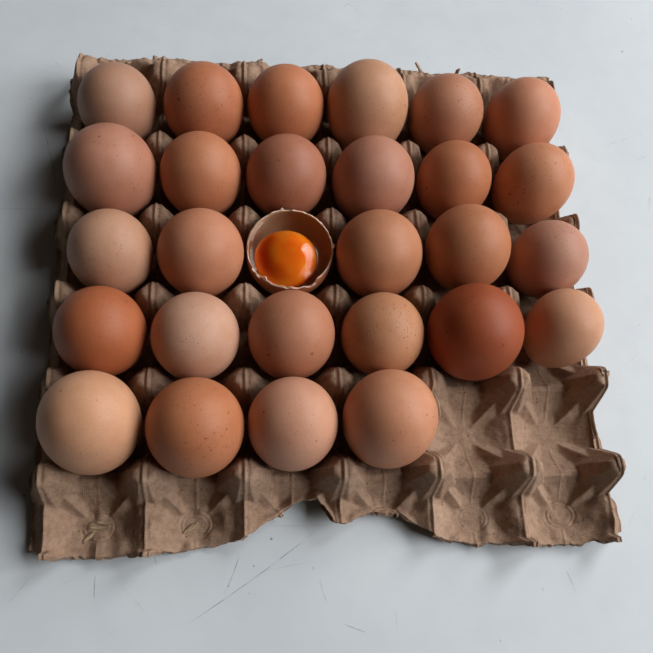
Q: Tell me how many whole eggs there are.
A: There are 27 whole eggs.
